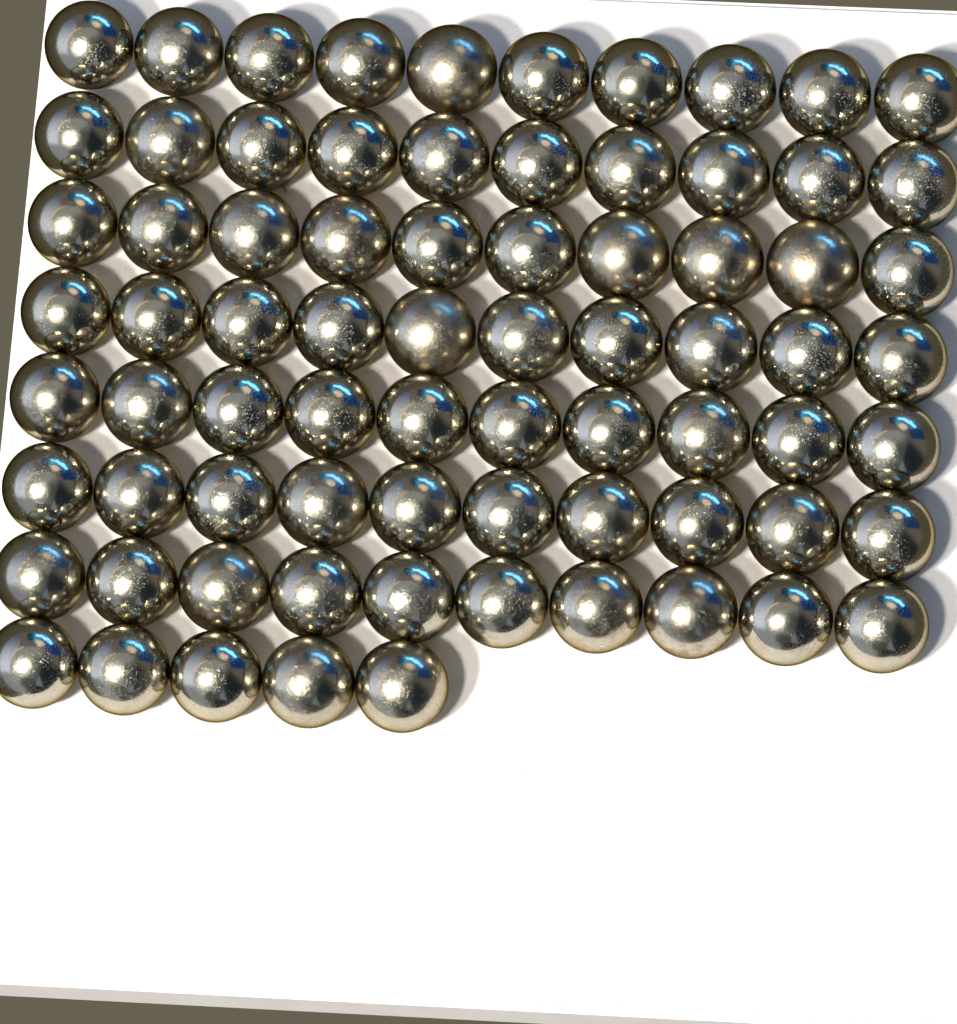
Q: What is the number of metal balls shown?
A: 75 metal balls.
